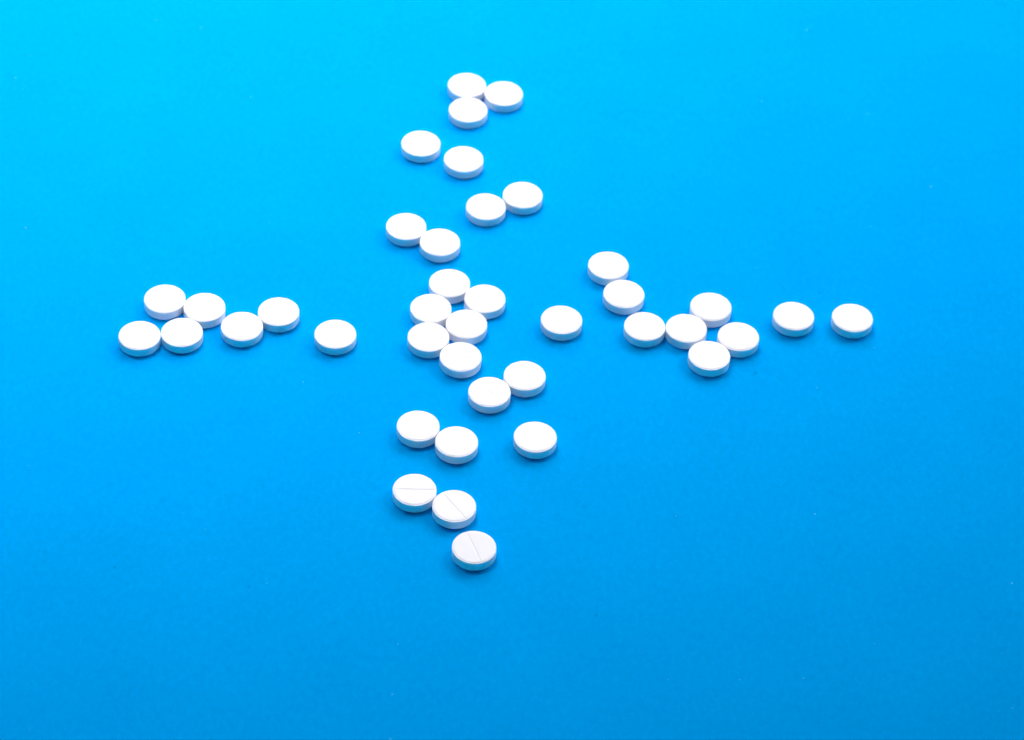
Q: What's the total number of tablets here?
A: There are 40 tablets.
